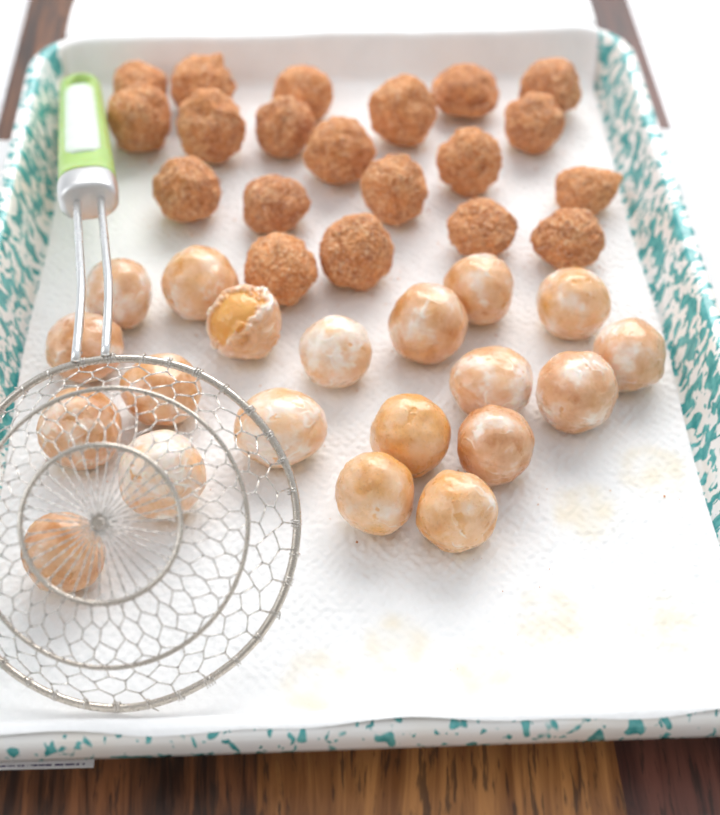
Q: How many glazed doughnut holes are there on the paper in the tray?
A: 20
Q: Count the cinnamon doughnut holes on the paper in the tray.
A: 20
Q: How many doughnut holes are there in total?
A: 40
